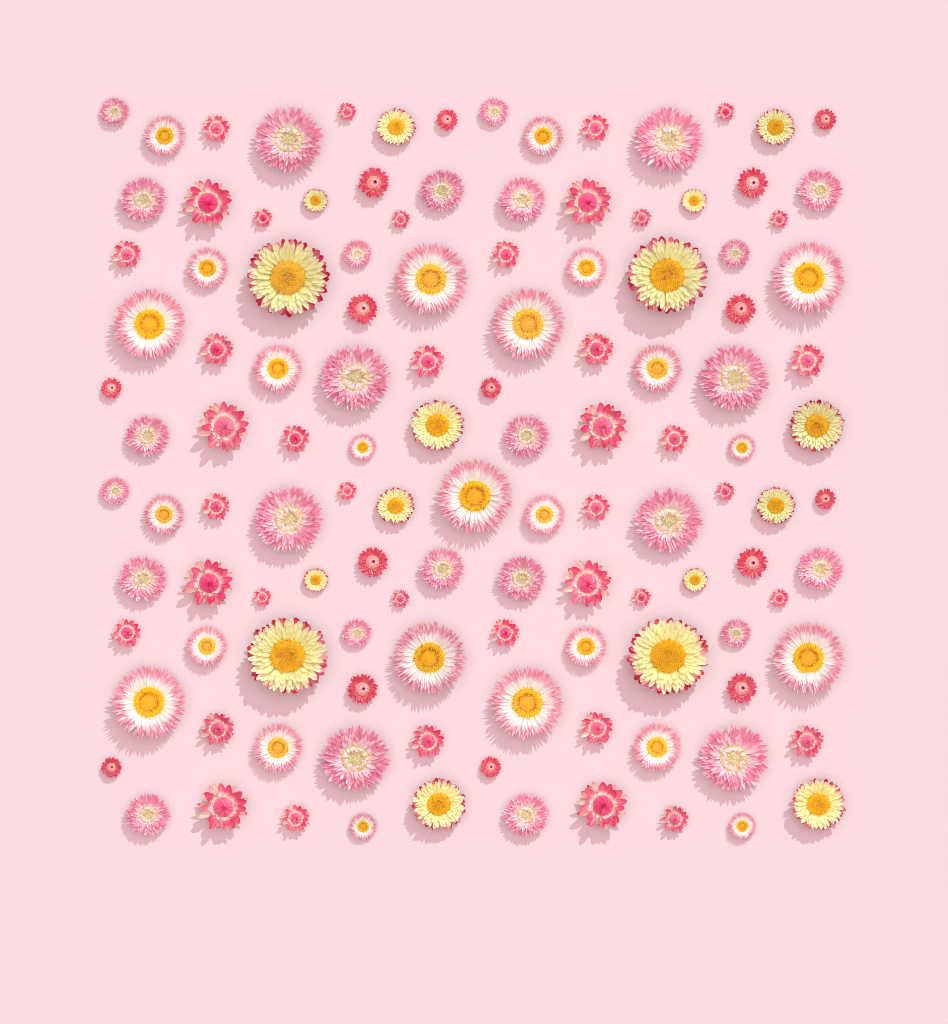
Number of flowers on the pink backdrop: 123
